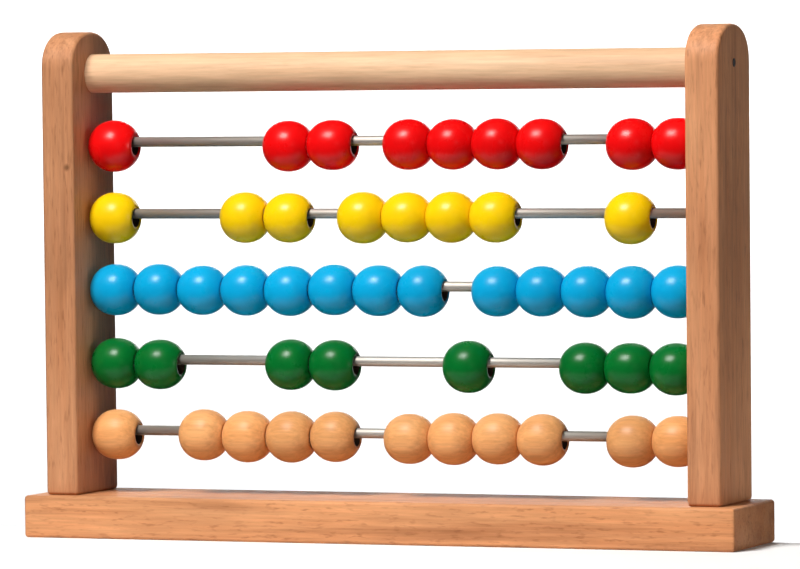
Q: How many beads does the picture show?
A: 49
